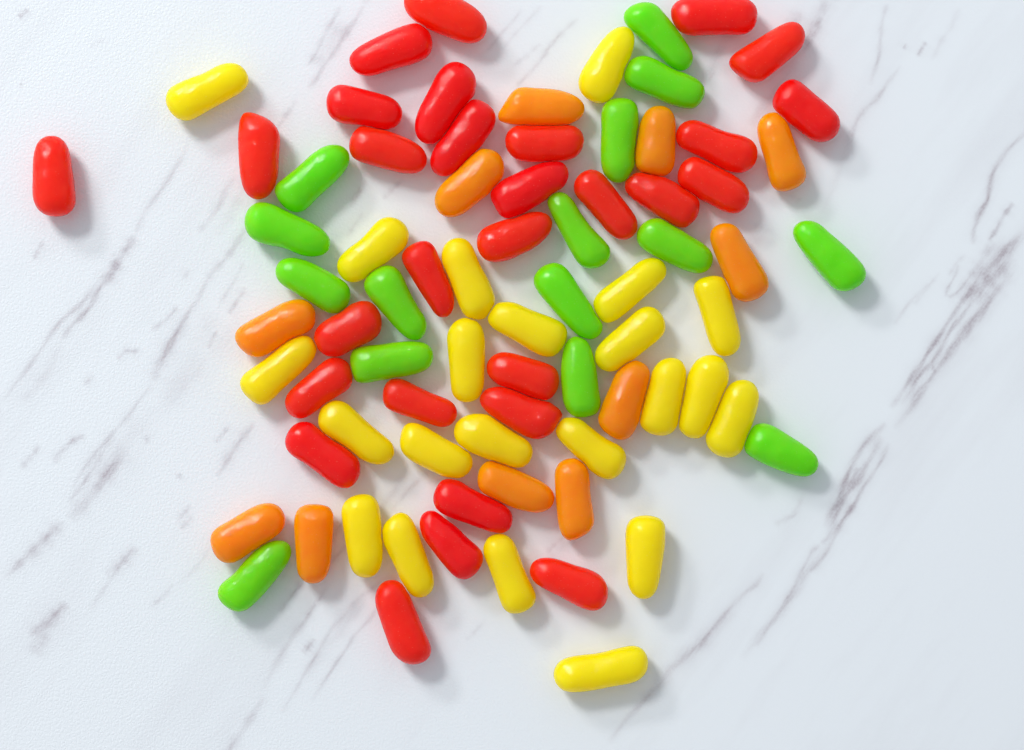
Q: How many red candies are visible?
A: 29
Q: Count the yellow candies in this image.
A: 22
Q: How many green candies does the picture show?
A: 15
